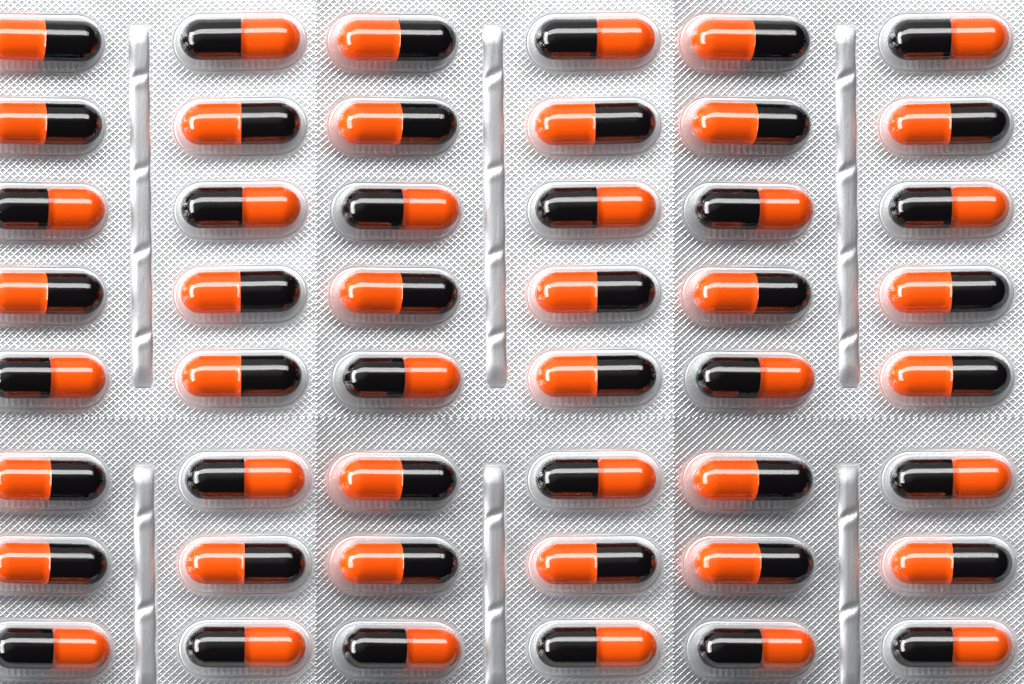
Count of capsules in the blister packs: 48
